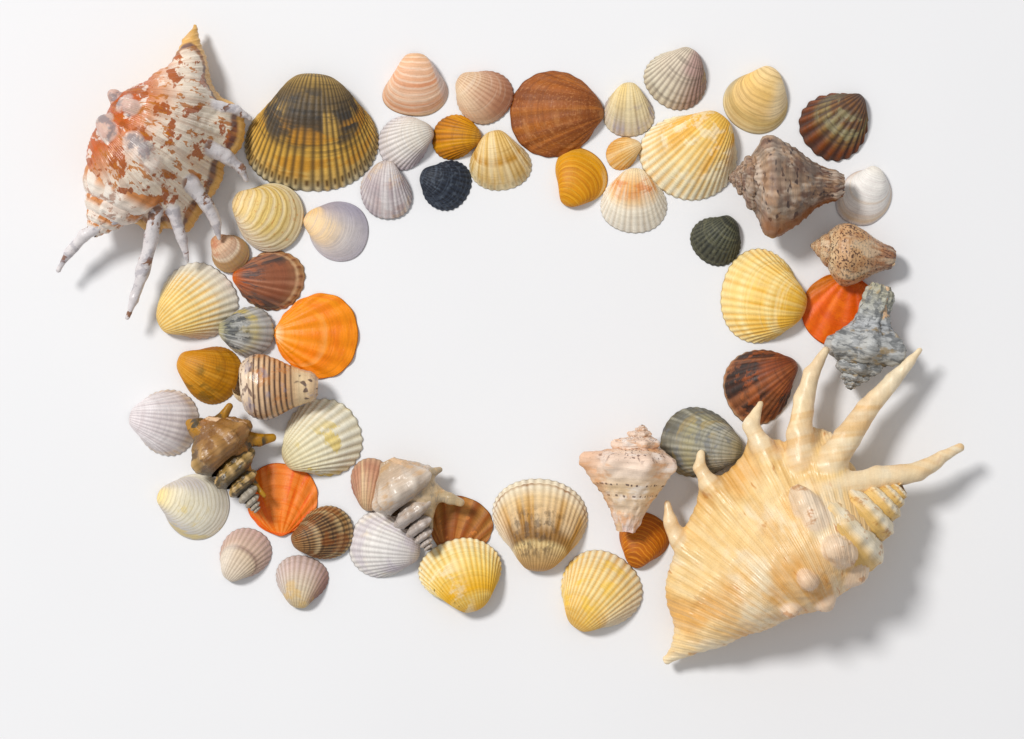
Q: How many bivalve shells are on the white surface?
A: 45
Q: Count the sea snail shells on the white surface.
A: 9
